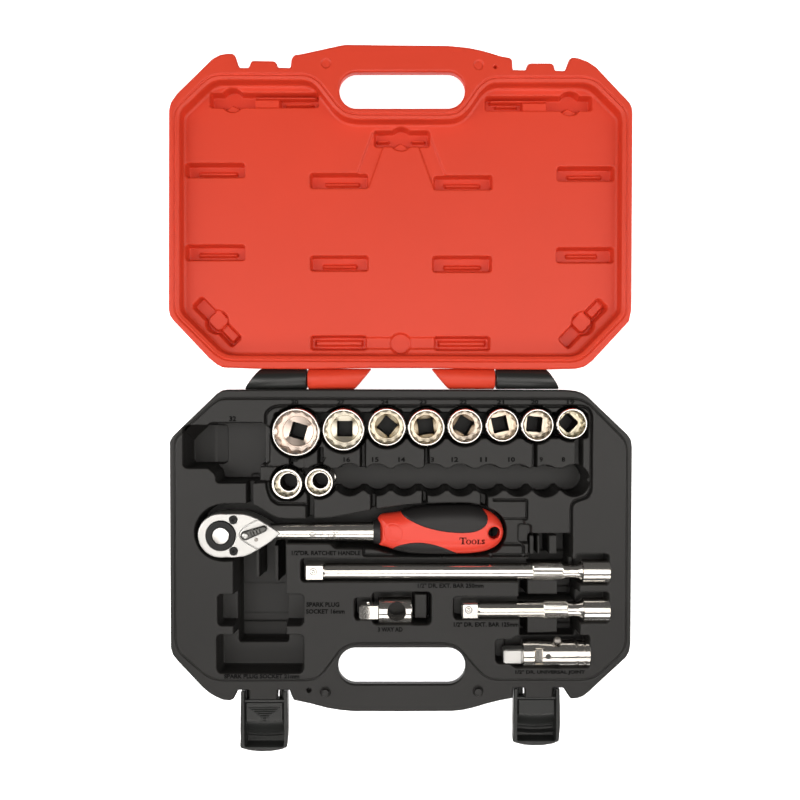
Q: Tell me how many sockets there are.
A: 10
